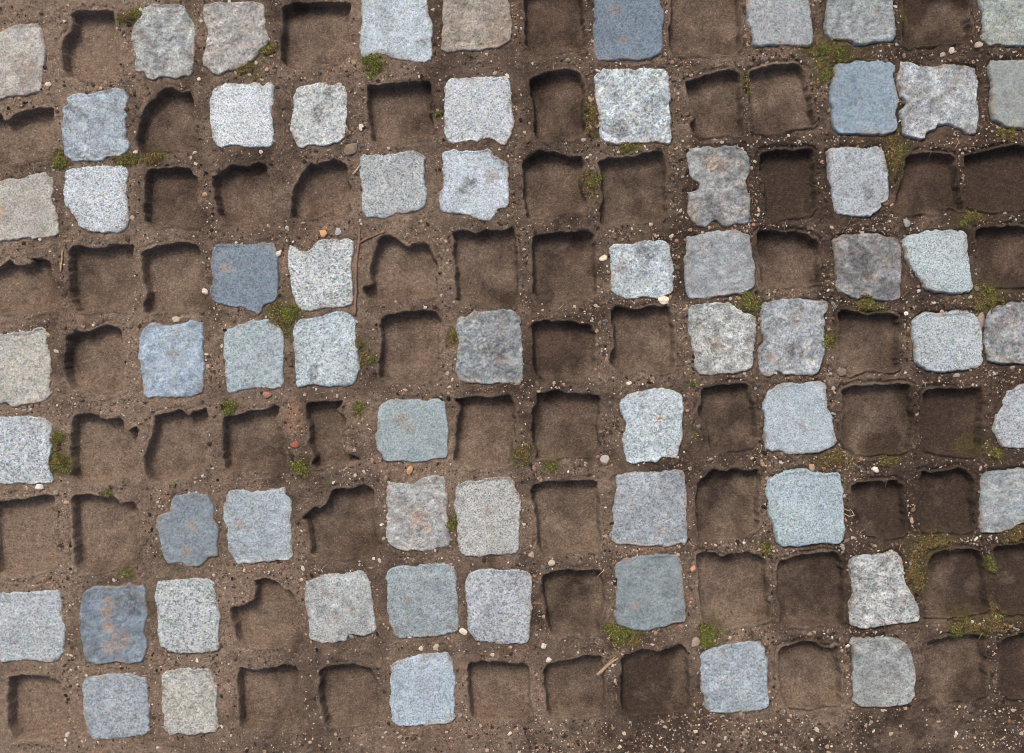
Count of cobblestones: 63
